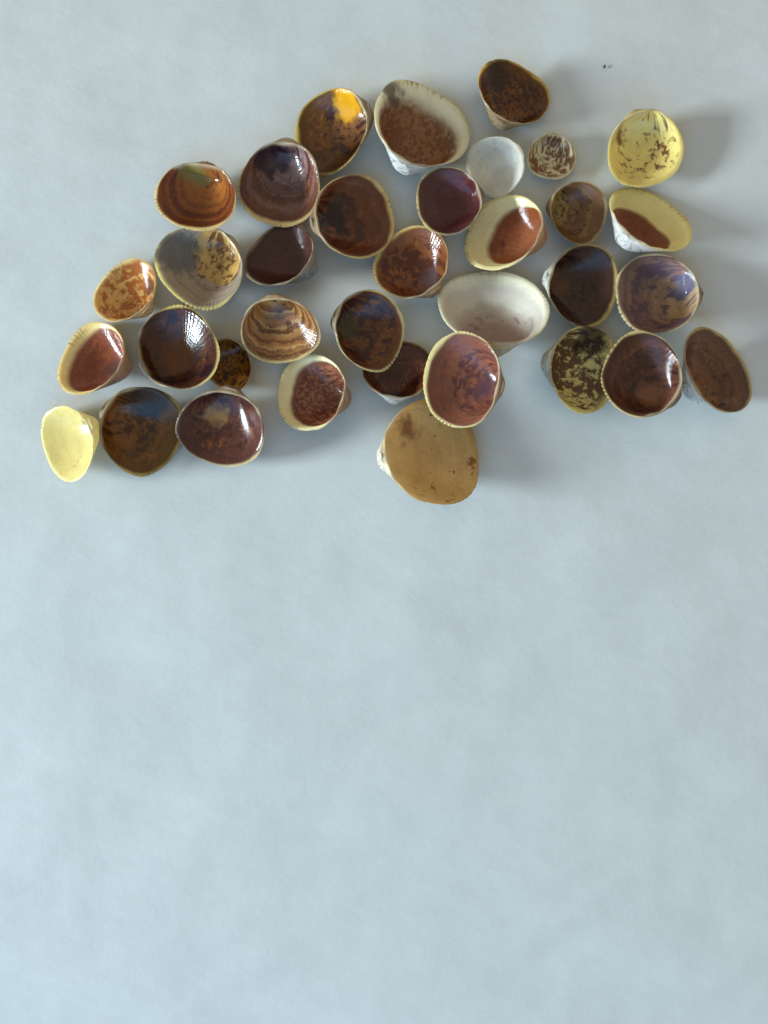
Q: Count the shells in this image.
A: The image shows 35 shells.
